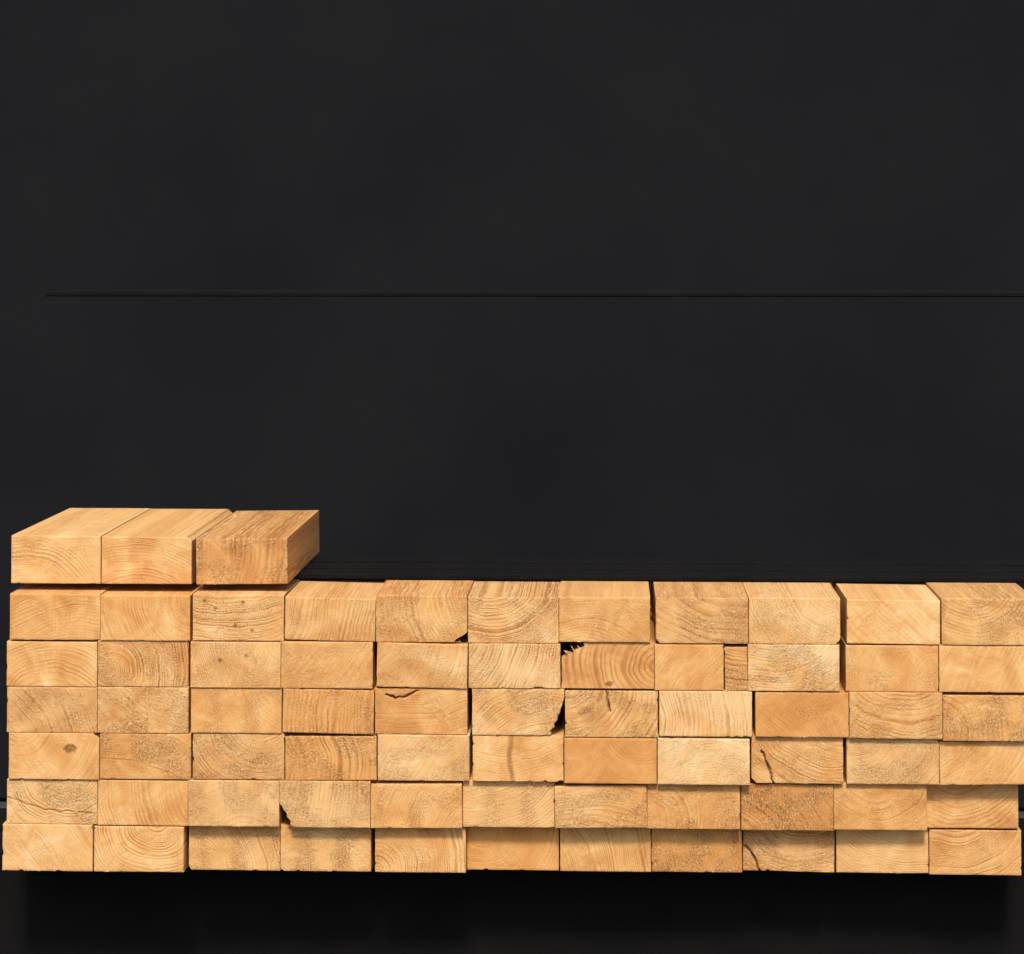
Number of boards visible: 70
